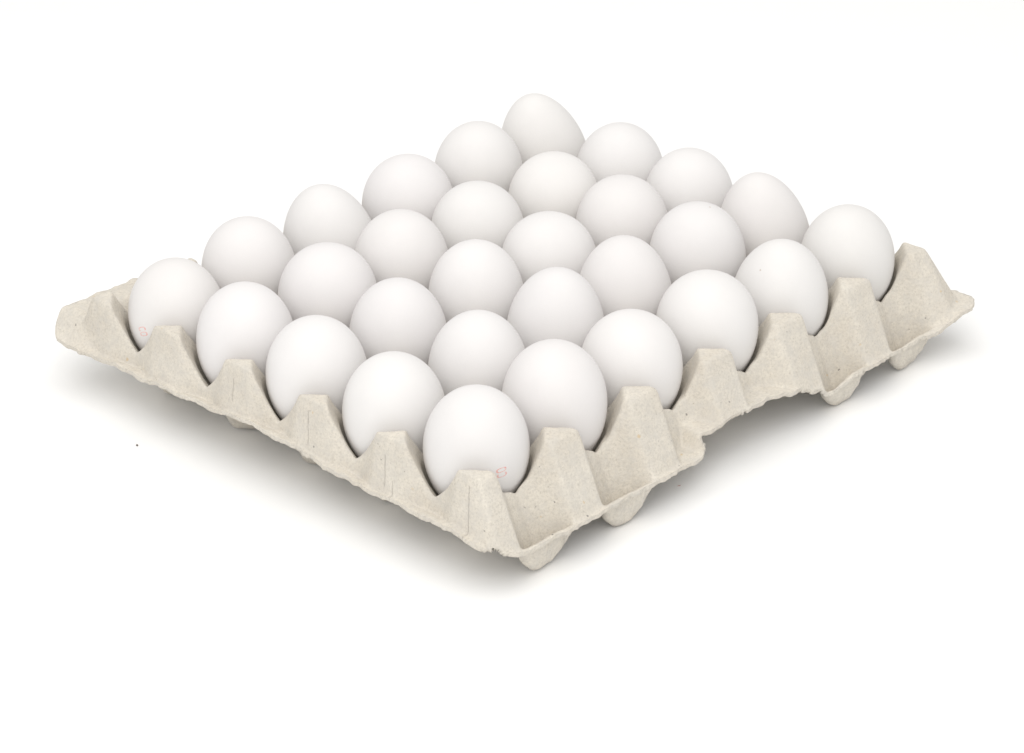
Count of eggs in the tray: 30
